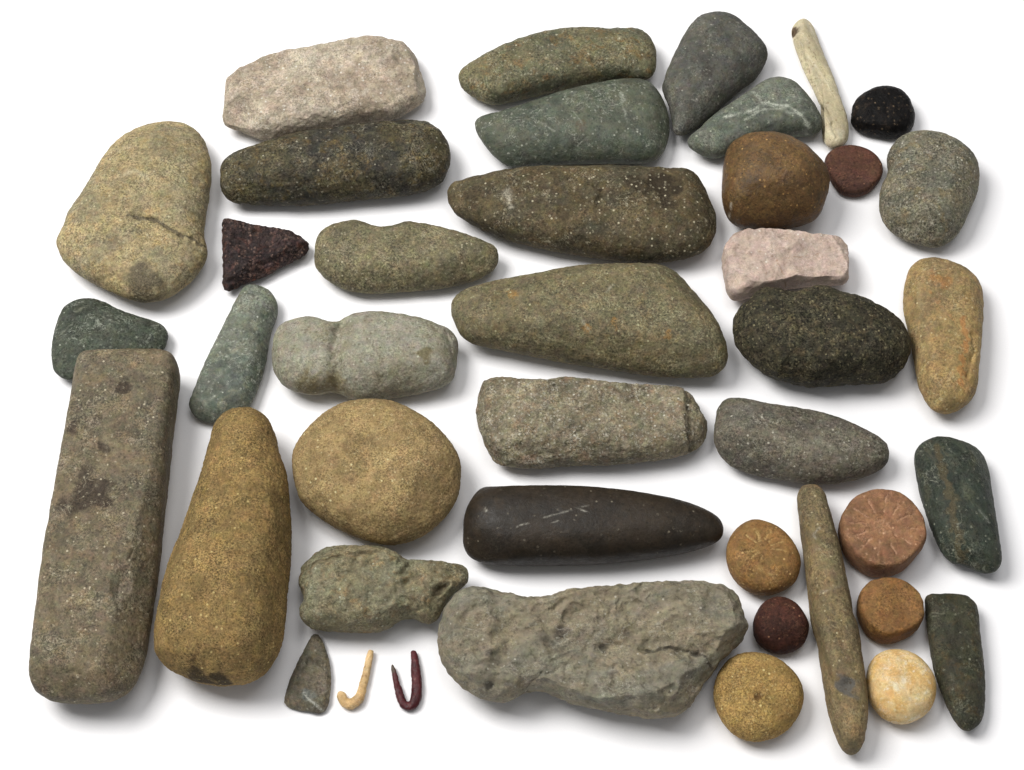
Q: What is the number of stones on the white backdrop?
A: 39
